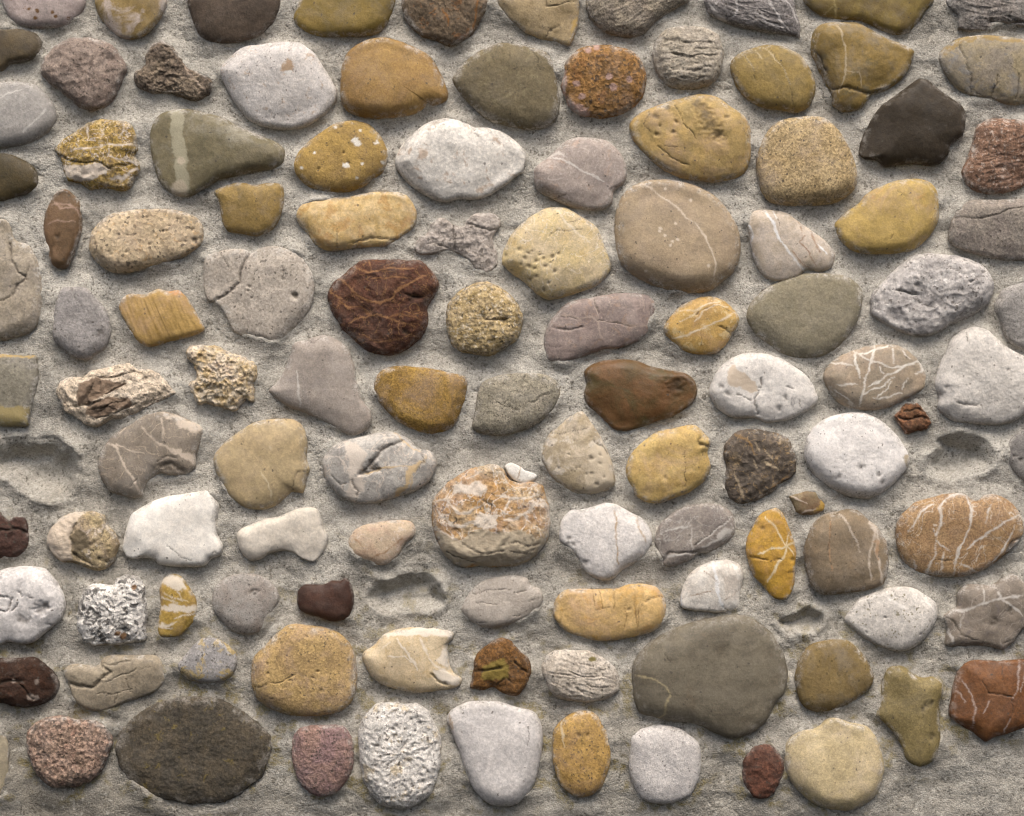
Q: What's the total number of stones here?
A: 116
